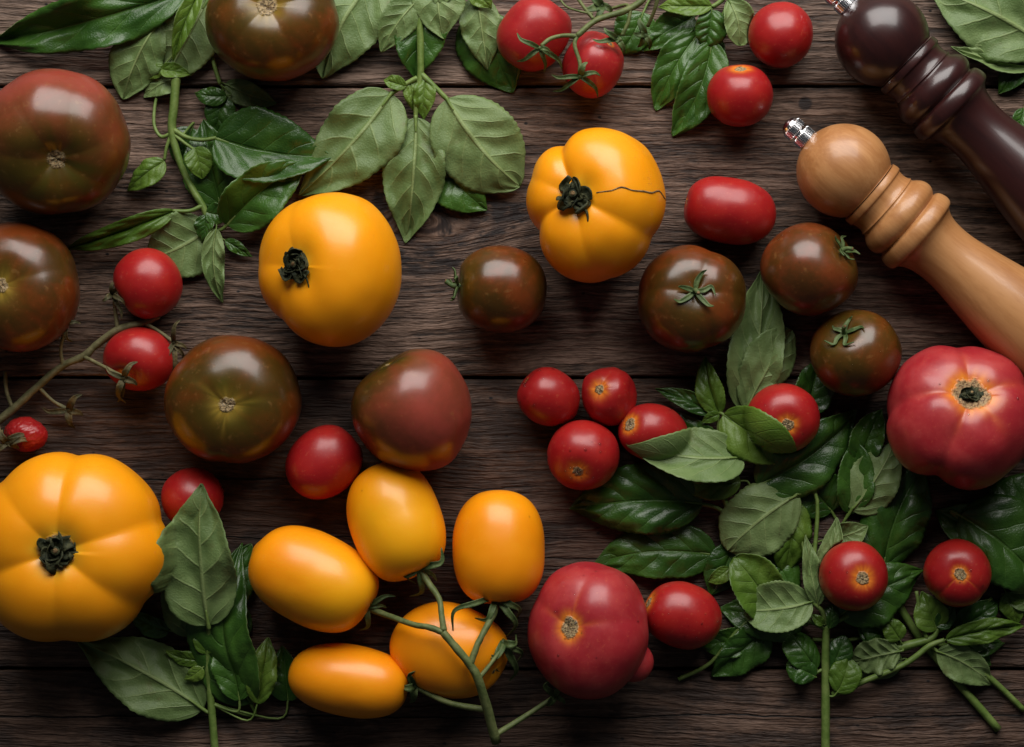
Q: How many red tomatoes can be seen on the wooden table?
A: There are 20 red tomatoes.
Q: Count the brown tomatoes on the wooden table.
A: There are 9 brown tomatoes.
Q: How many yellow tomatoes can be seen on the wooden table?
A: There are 8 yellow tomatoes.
